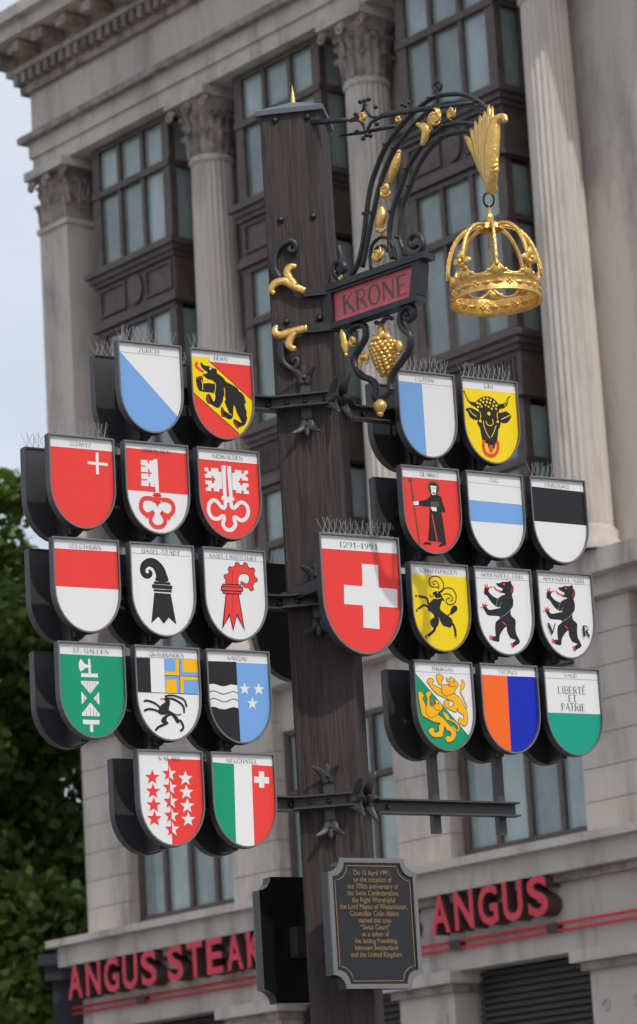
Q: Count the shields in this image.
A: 25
